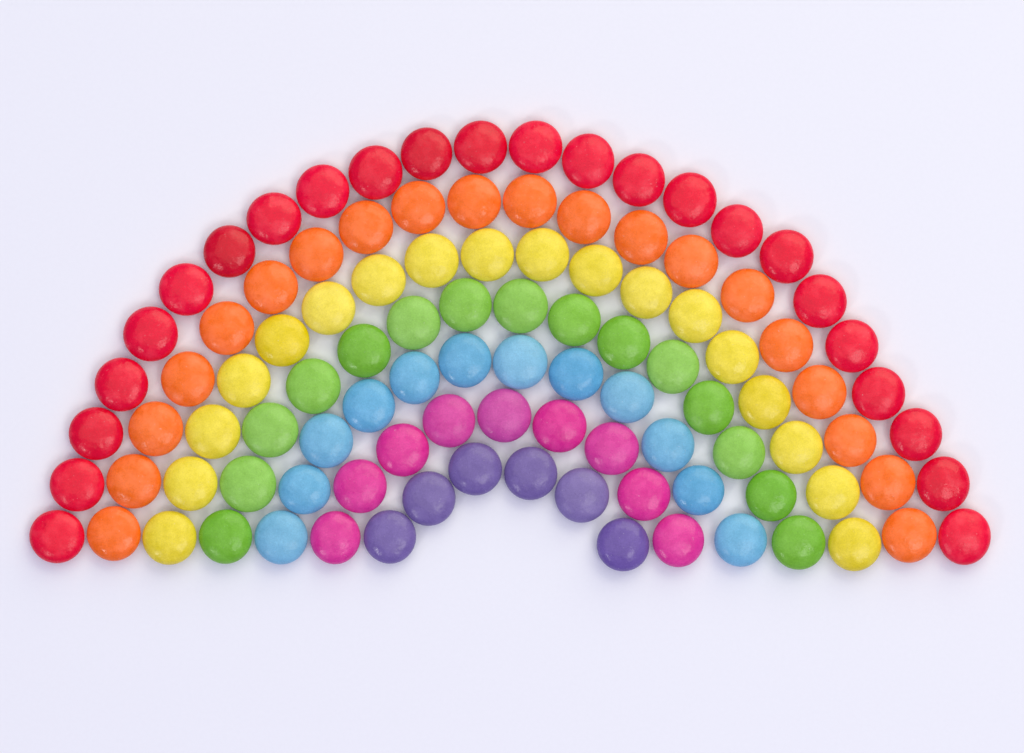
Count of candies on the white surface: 104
